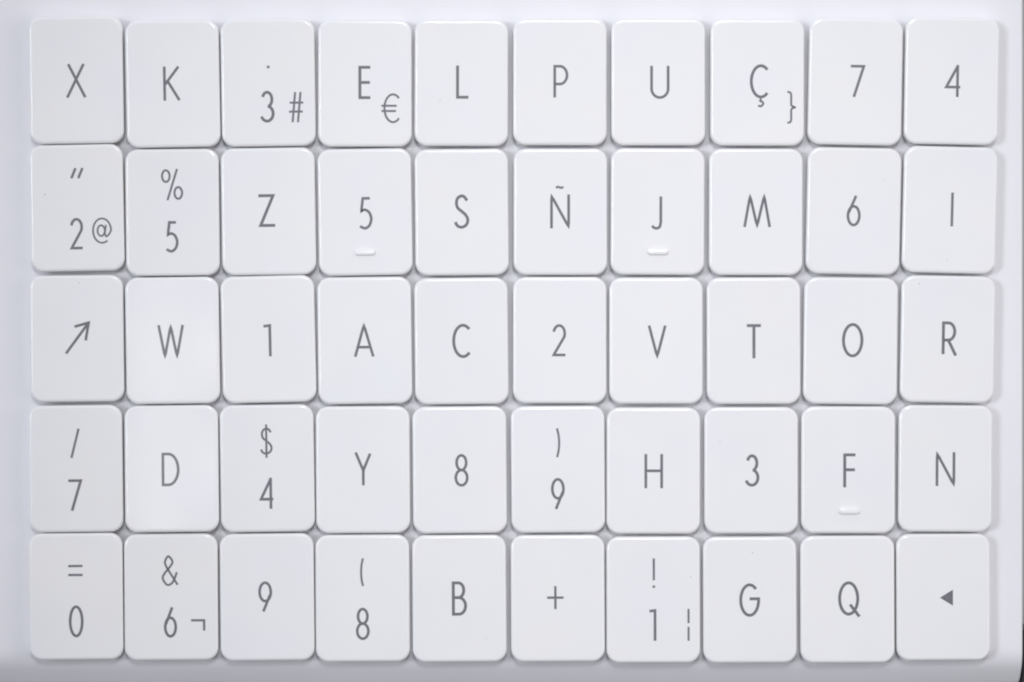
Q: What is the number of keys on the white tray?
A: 50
